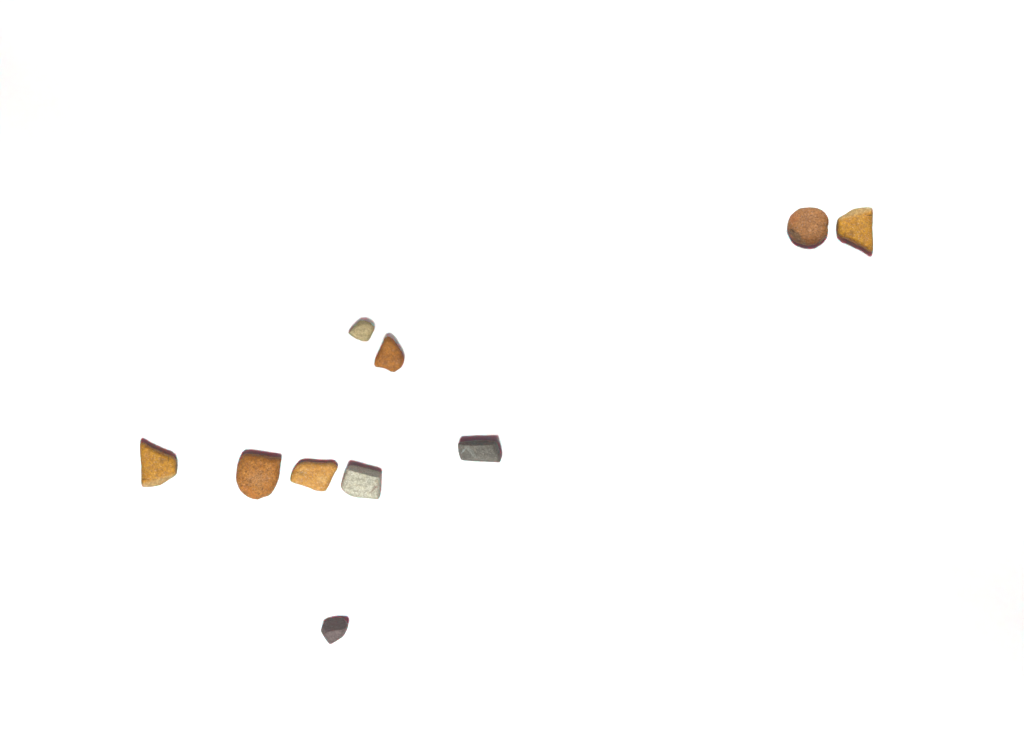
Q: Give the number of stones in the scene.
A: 10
